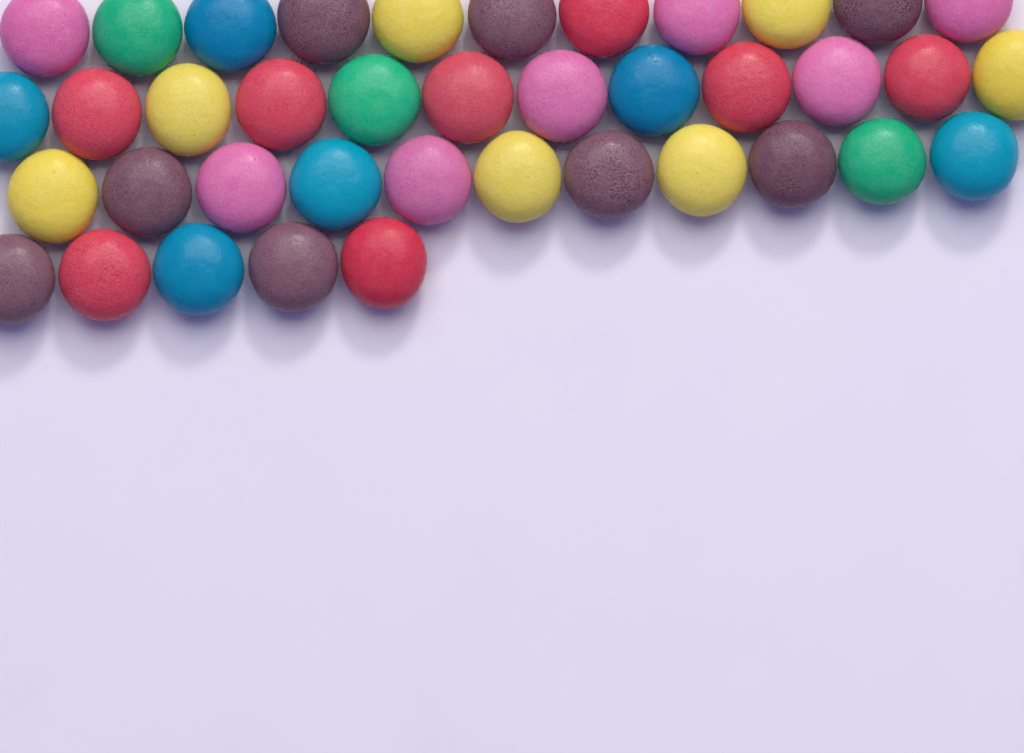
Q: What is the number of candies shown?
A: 39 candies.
